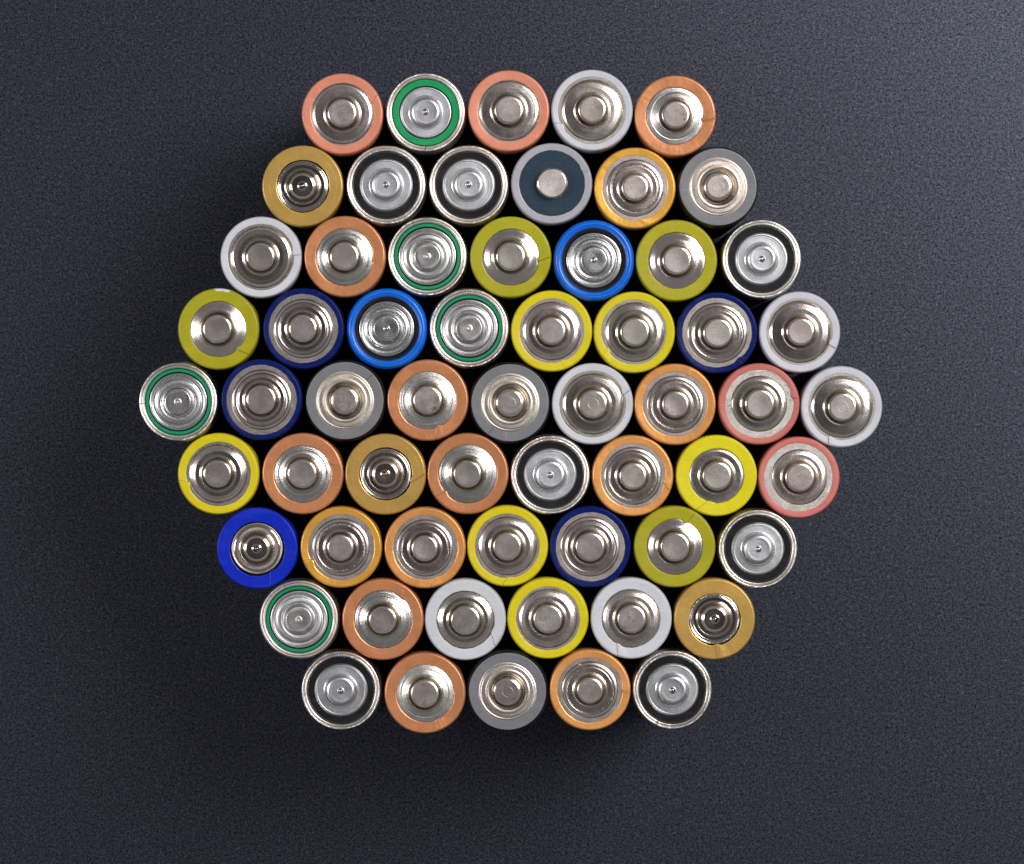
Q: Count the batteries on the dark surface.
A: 61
